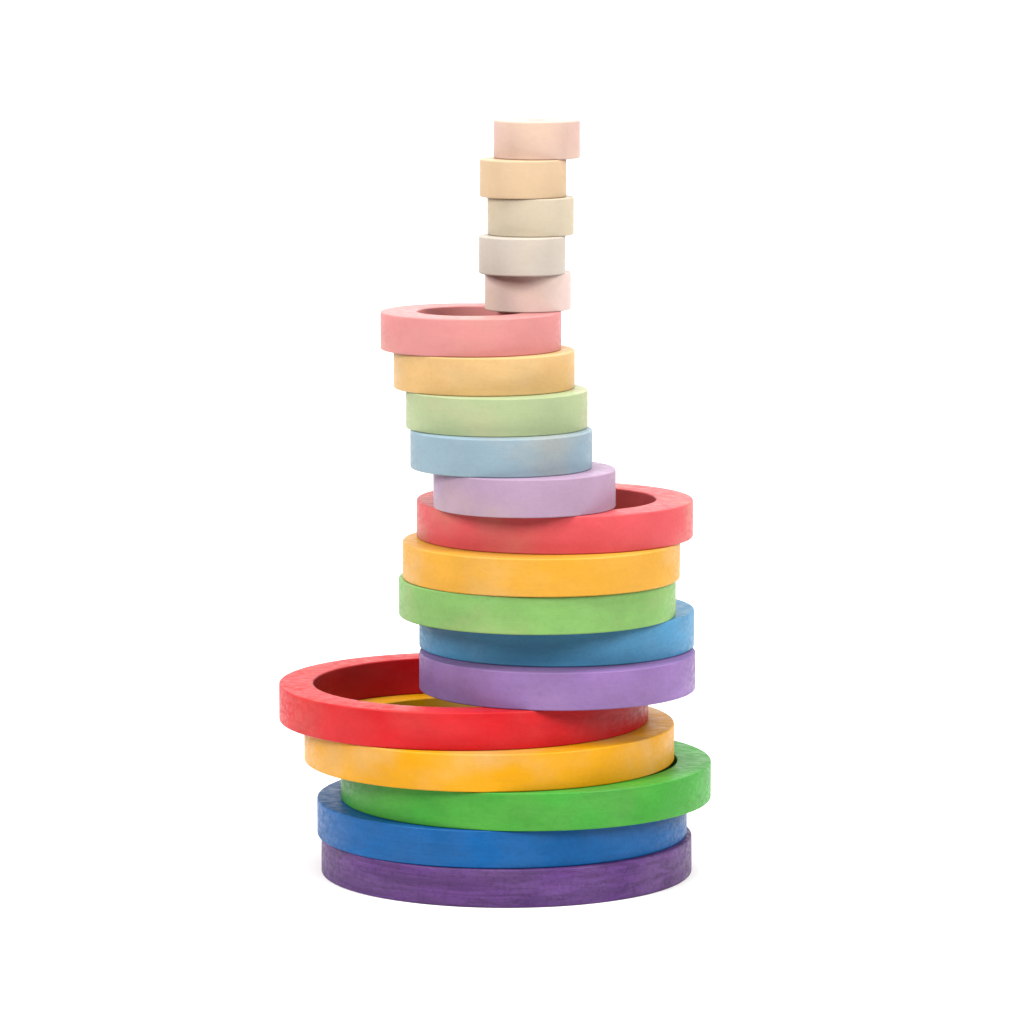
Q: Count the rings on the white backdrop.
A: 20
